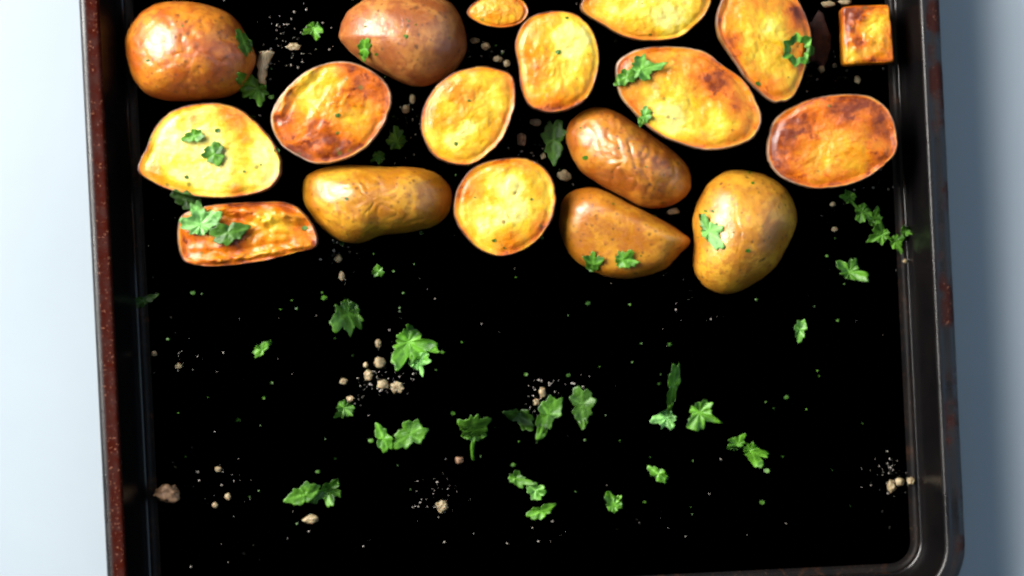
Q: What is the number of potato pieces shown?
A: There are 18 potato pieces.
